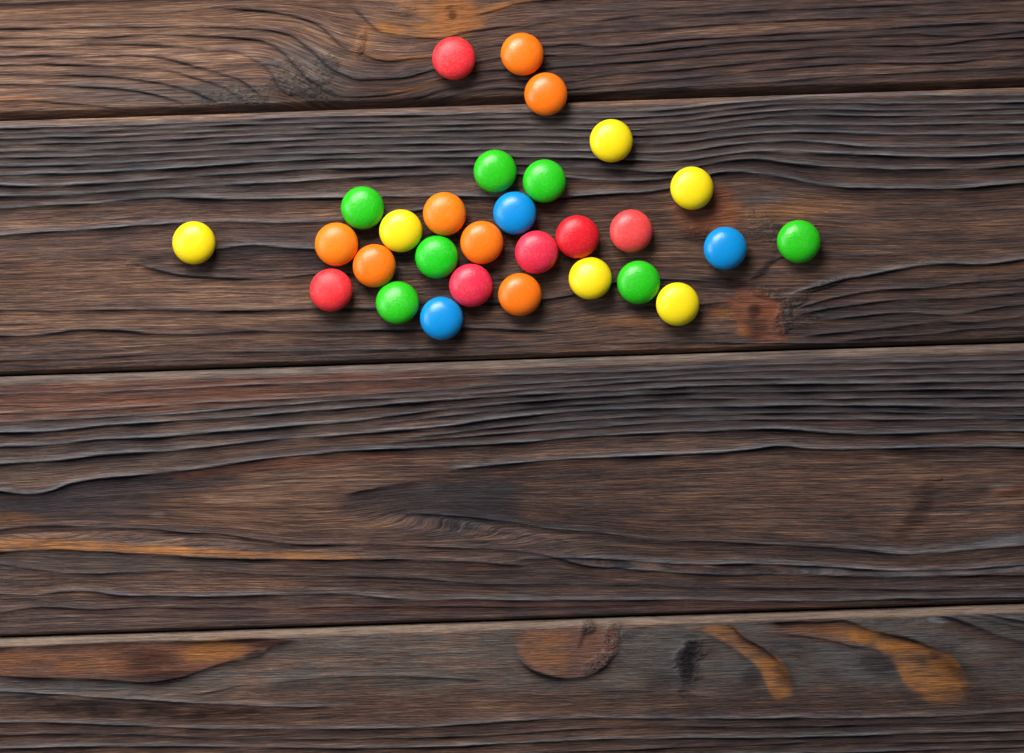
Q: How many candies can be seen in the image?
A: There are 29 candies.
